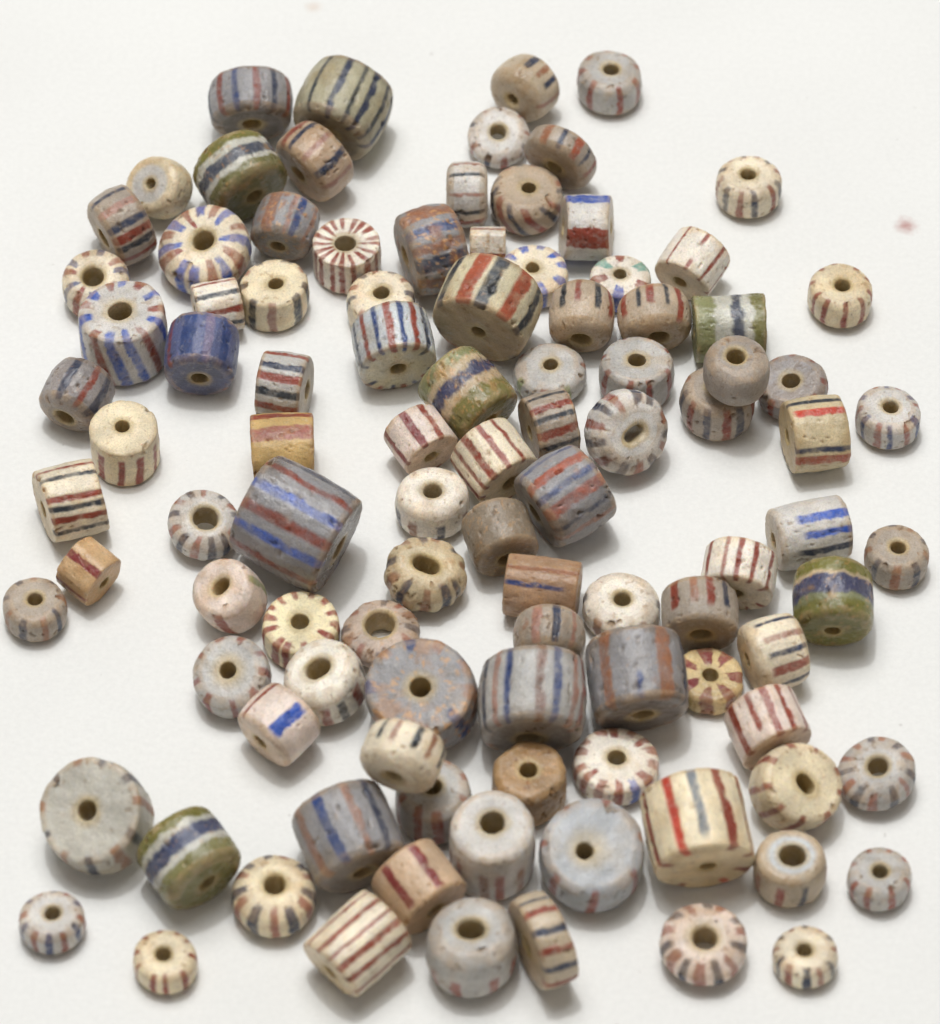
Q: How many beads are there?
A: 102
